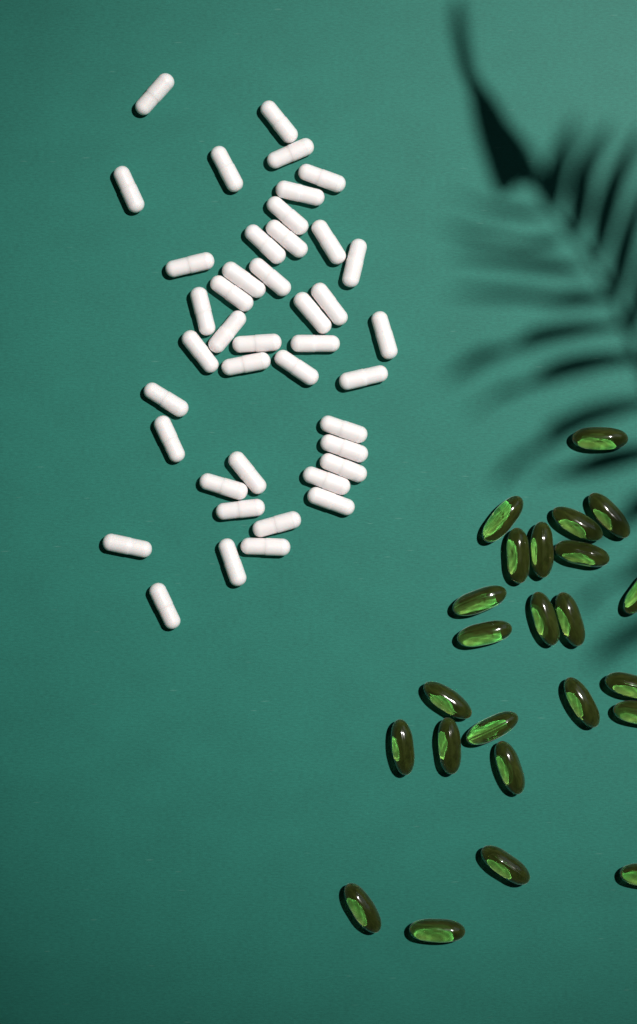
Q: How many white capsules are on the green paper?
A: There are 42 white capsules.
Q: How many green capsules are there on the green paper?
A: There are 24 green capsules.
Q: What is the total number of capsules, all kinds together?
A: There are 66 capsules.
